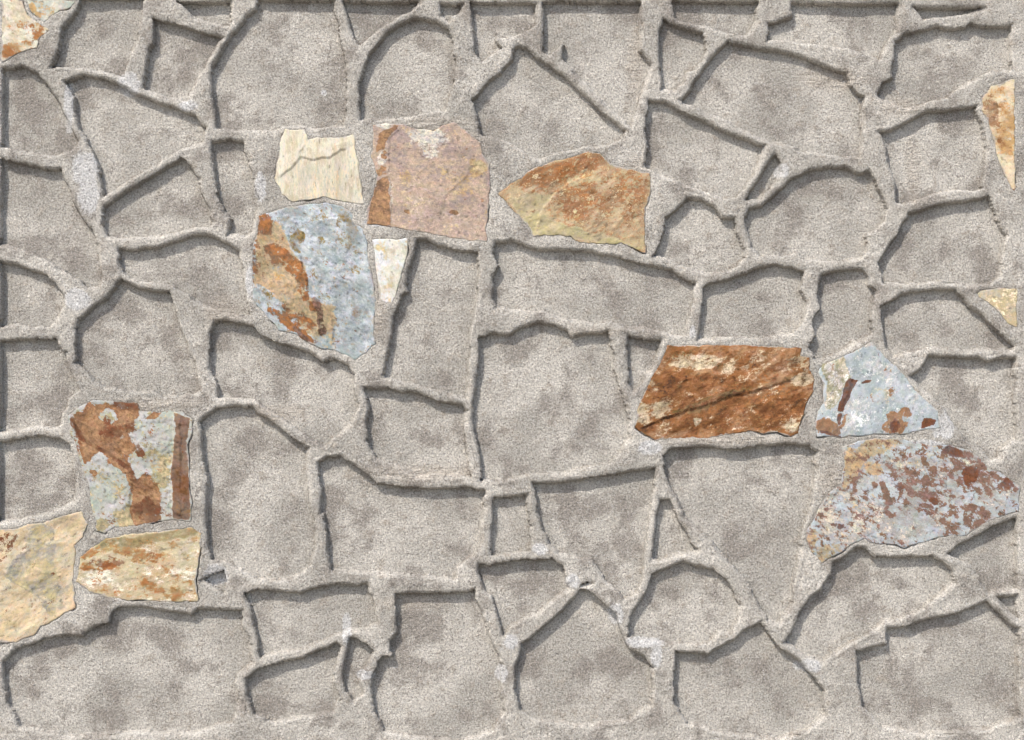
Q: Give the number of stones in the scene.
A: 15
